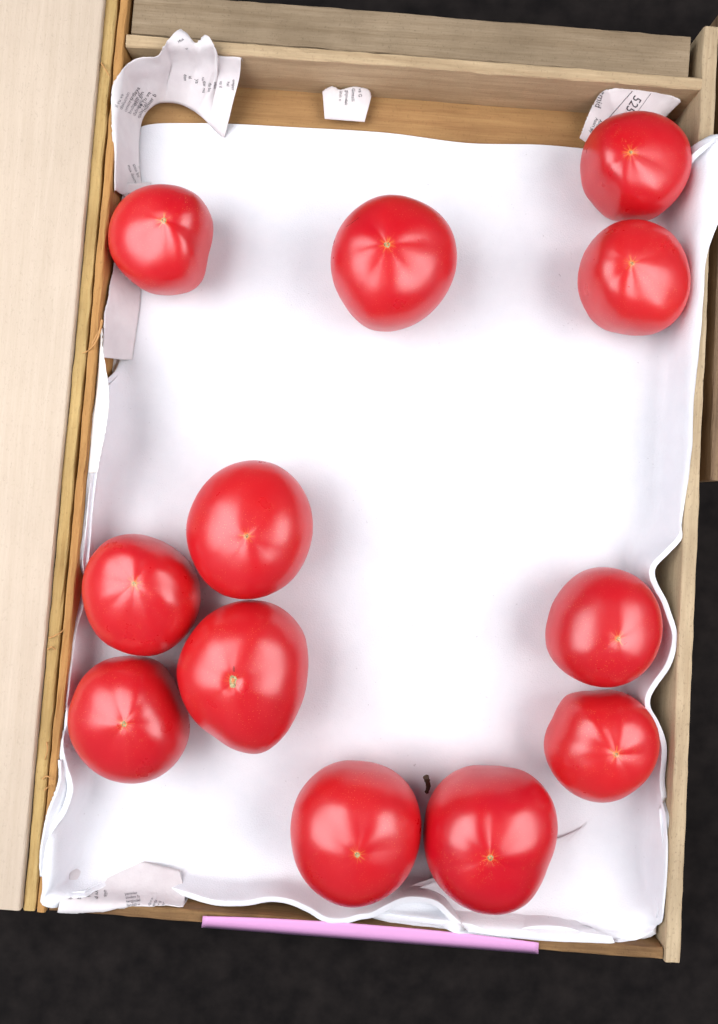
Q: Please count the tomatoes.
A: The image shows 12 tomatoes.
